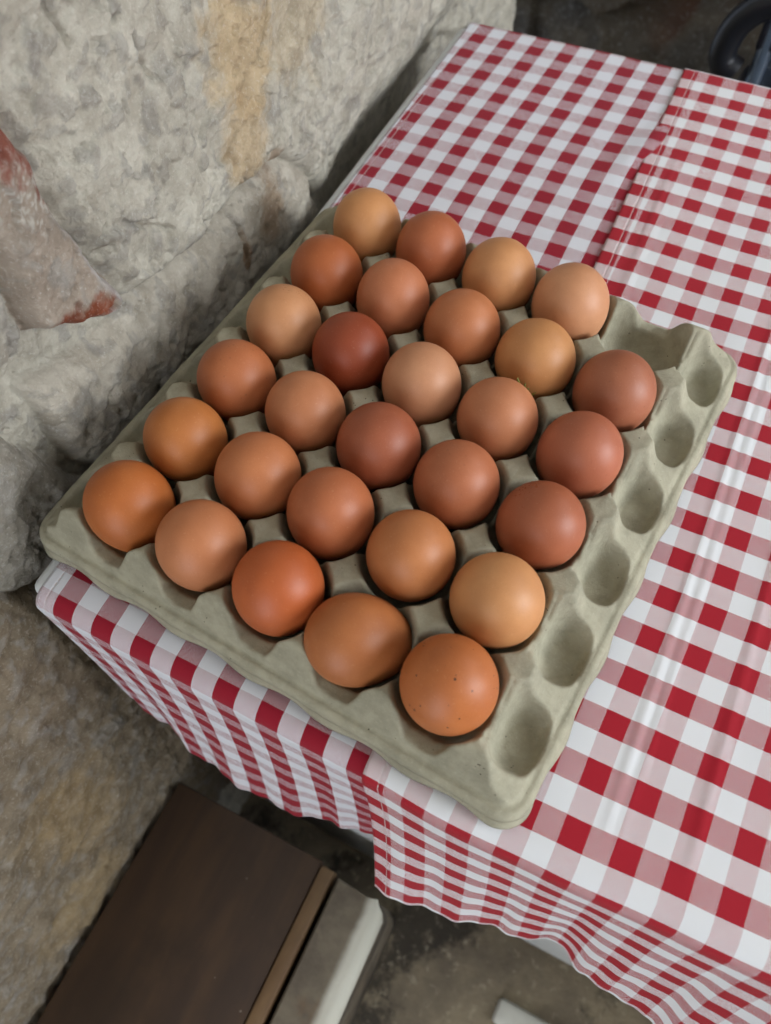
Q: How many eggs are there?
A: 29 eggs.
